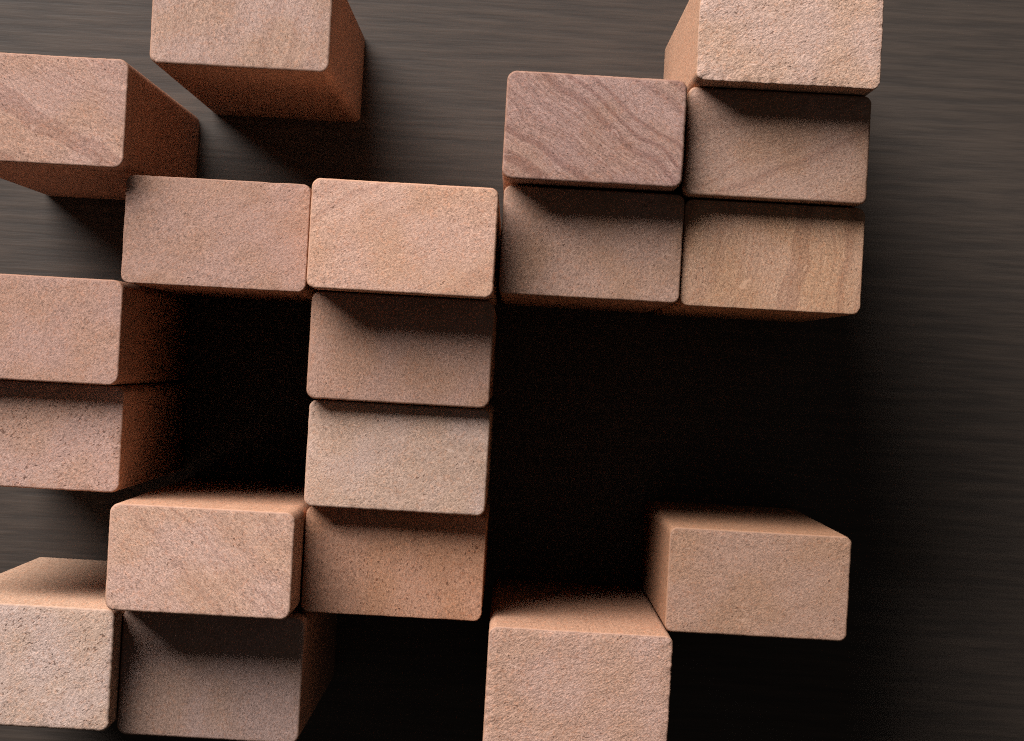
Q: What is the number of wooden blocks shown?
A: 19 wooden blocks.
